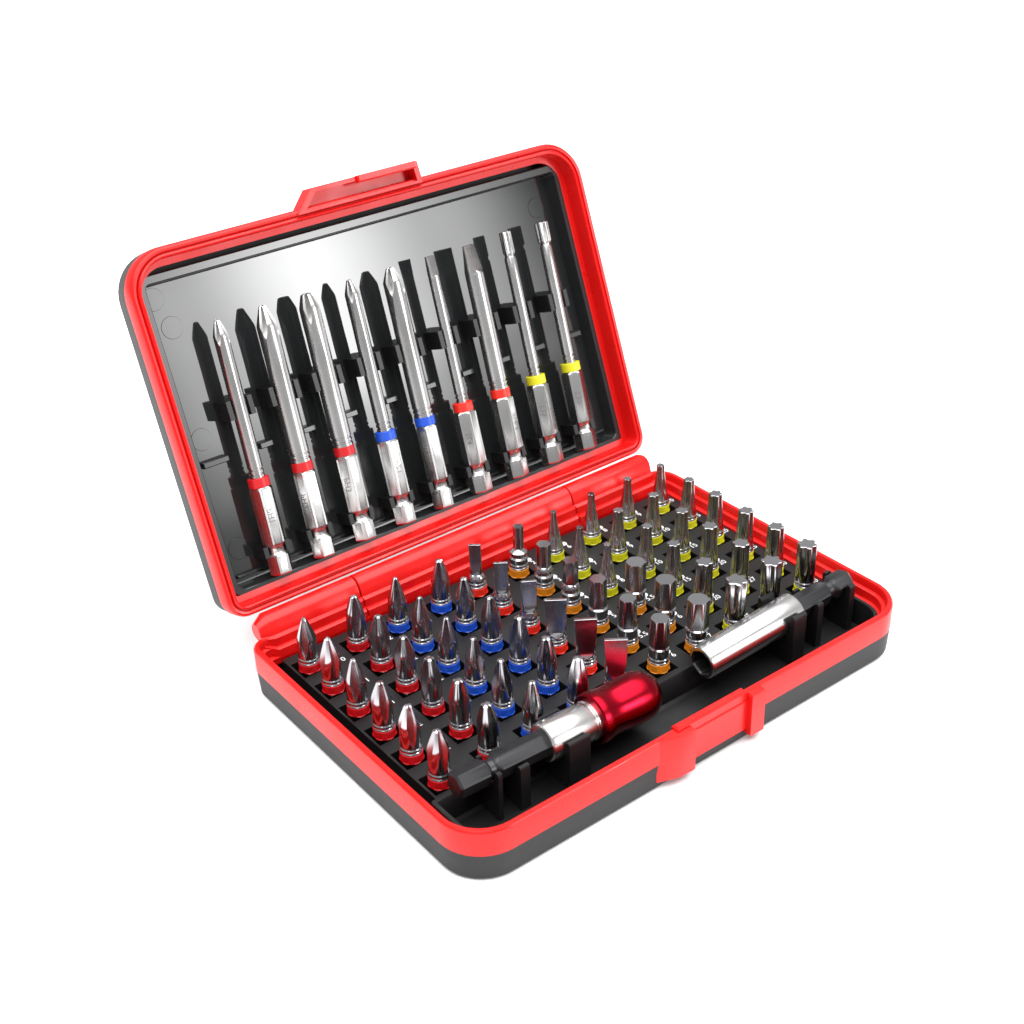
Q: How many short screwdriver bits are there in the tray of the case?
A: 60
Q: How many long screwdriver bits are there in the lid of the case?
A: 9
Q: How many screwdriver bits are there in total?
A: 69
